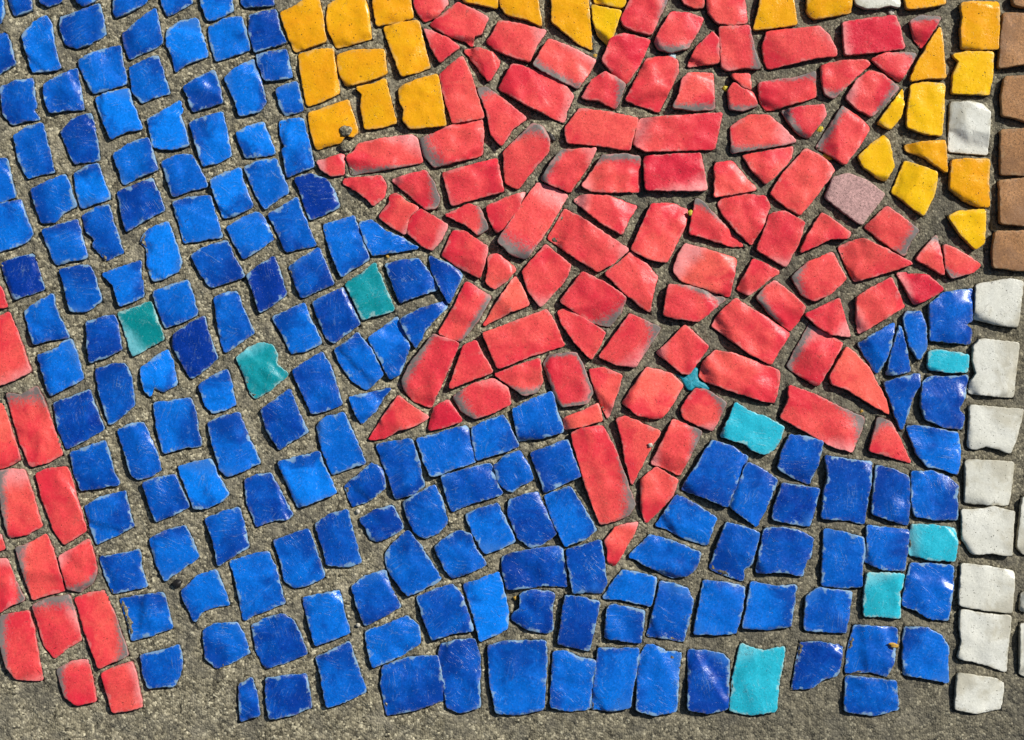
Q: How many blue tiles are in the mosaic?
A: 160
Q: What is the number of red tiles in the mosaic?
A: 118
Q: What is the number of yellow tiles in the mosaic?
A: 27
